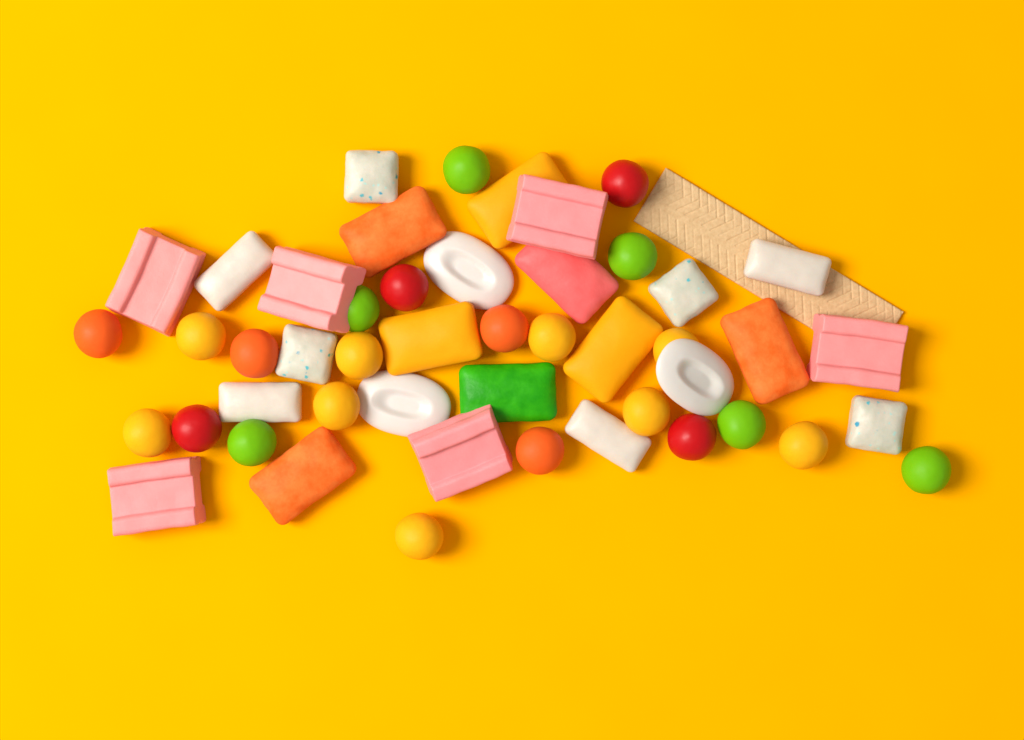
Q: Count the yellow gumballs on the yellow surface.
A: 9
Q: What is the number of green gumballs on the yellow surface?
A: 6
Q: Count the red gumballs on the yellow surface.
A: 4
